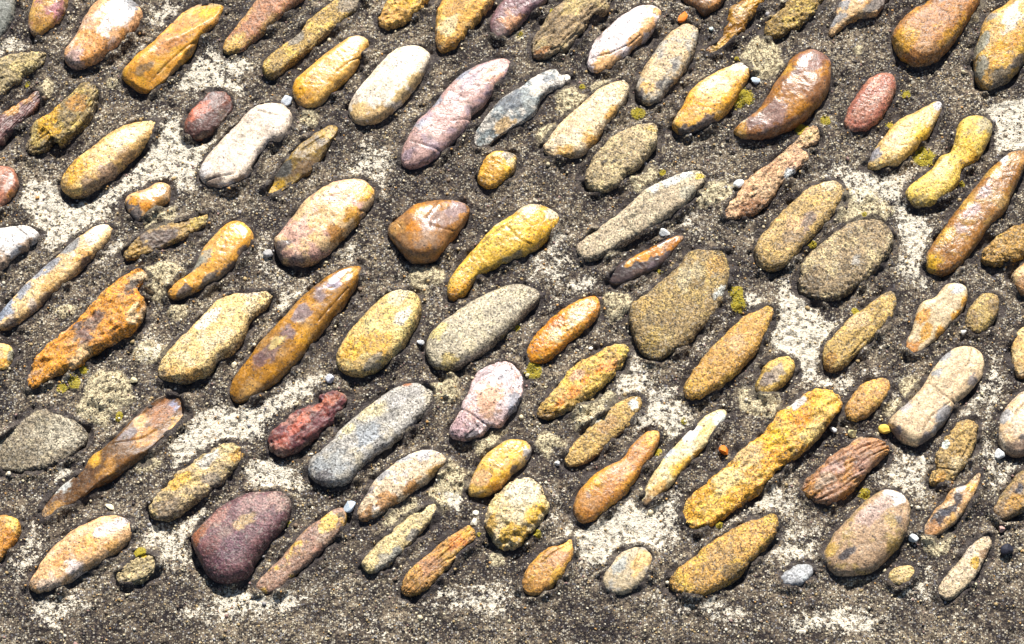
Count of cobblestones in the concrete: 103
